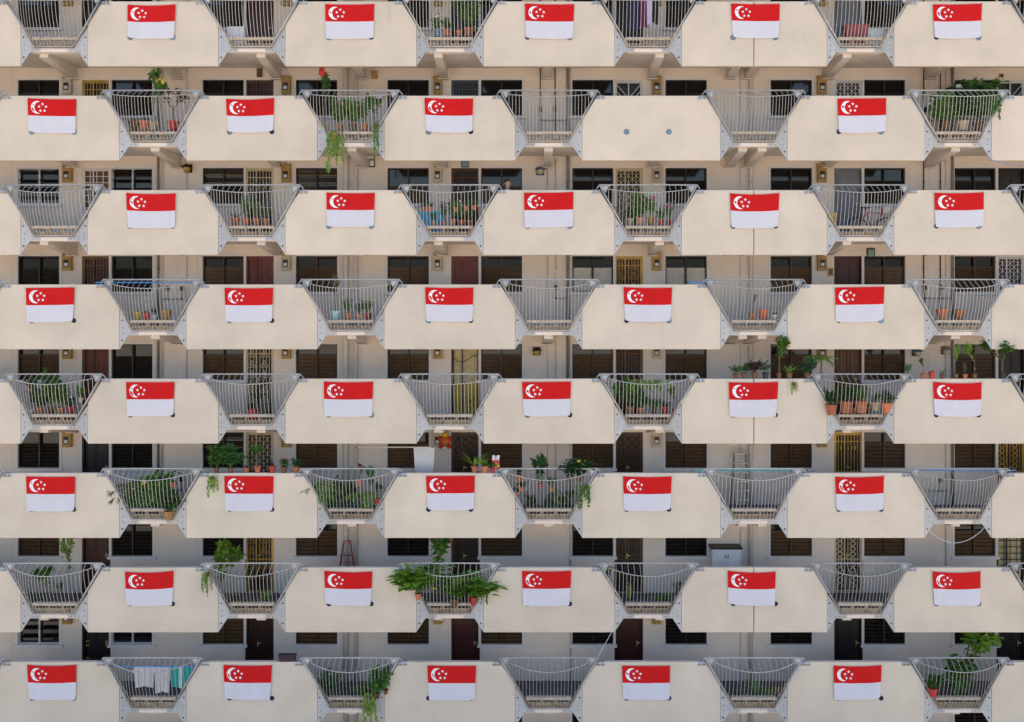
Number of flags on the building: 39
